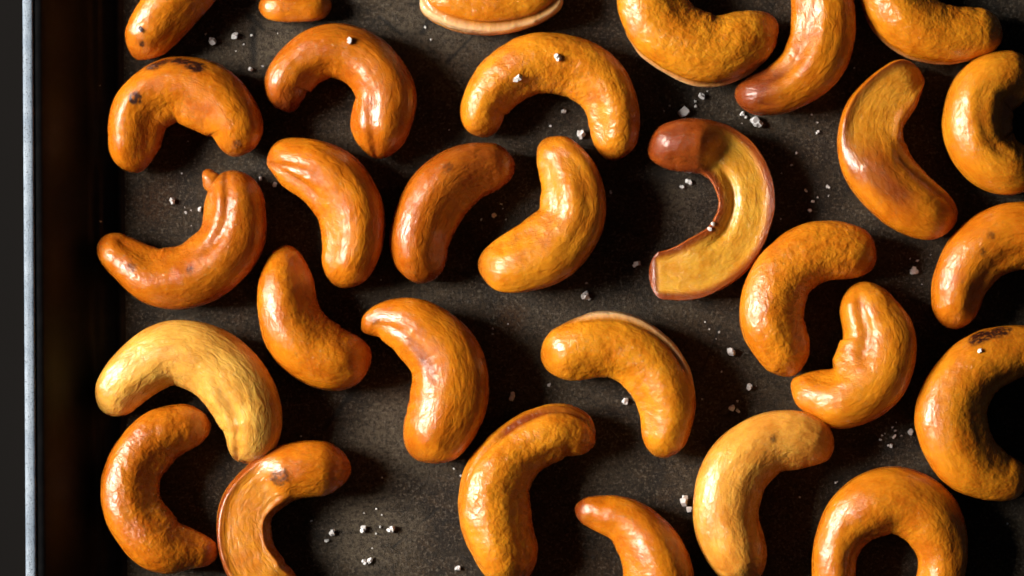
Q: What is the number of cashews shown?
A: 30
